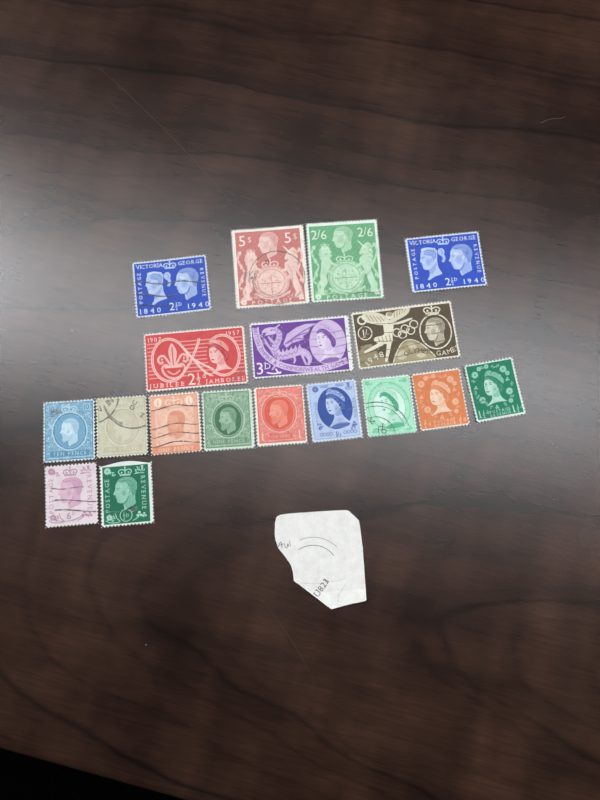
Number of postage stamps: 18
